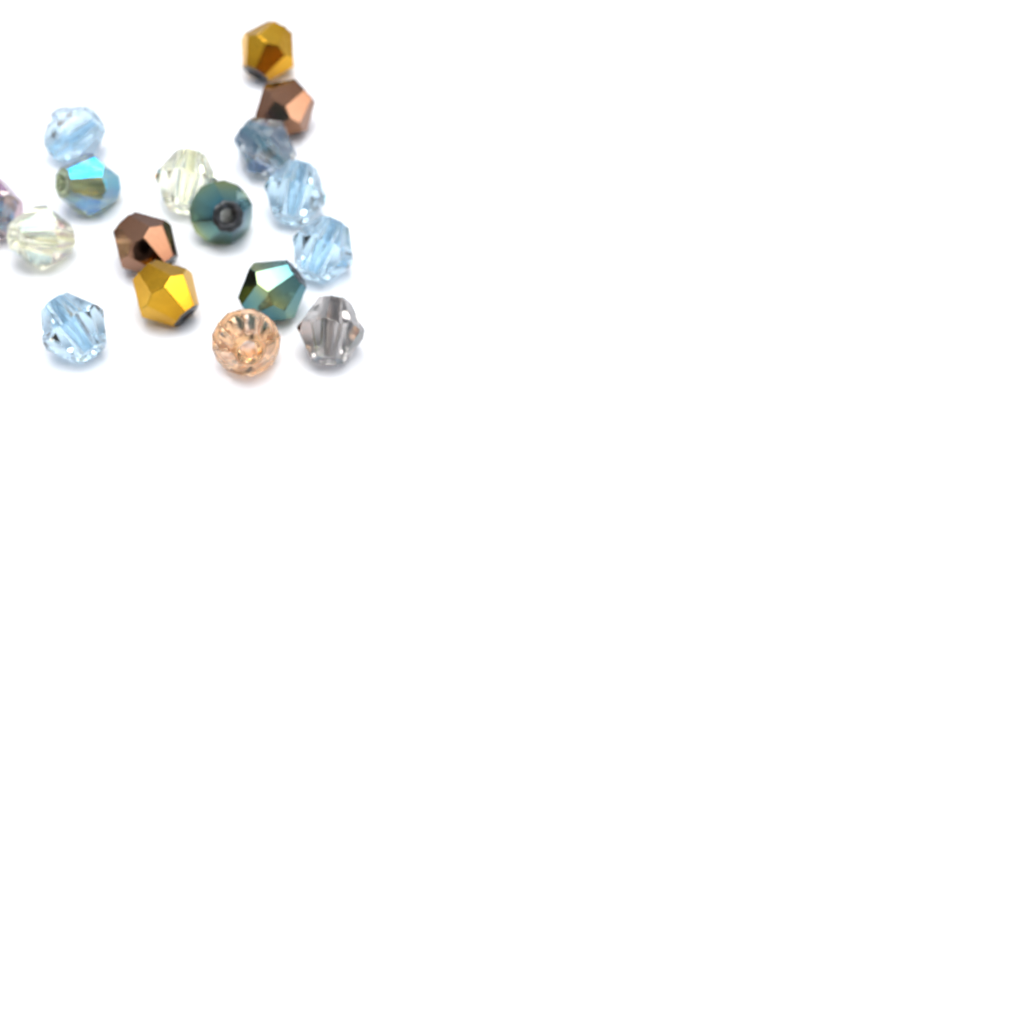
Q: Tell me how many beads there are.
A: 17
